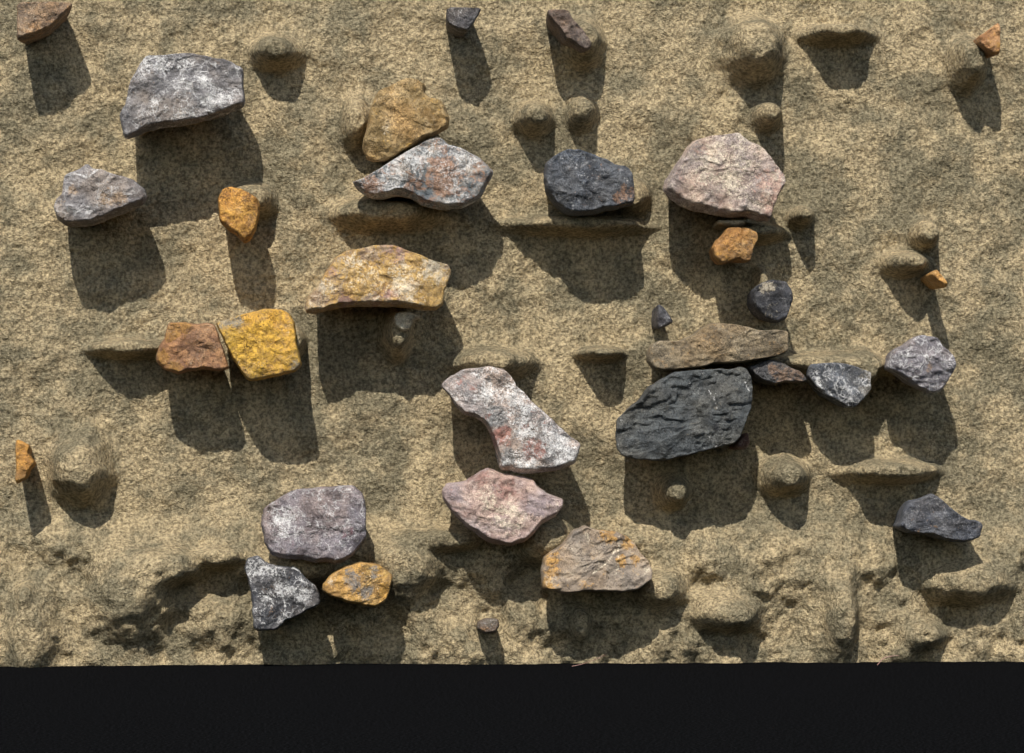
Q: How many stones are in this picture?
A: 35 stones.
